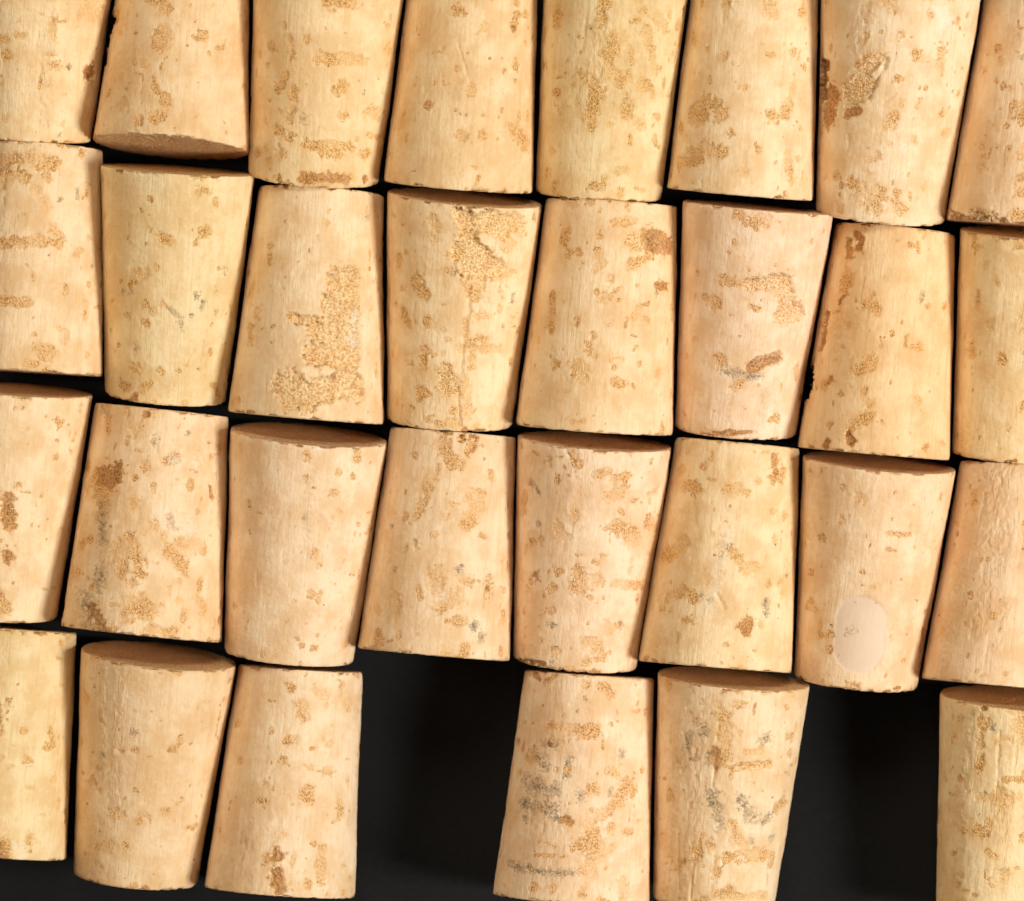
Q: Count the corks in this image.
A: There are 30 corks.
